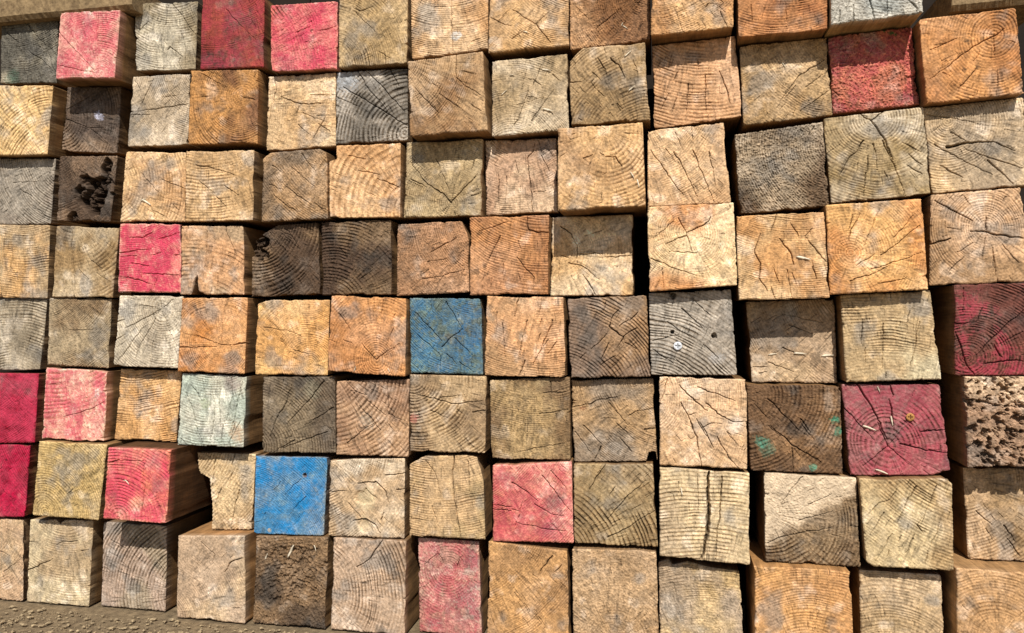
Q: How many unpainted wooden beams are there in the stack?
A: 88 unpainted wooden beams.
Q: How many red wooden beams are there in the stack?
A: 13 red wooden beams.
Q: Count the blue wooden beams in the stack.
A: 2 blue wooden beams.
